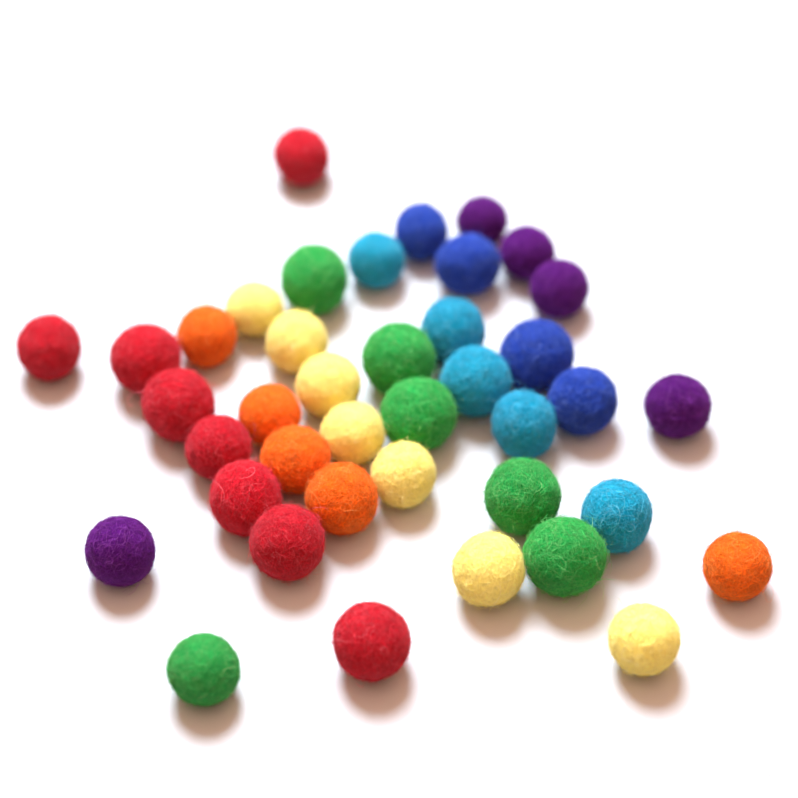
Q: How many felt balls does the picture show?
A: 40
